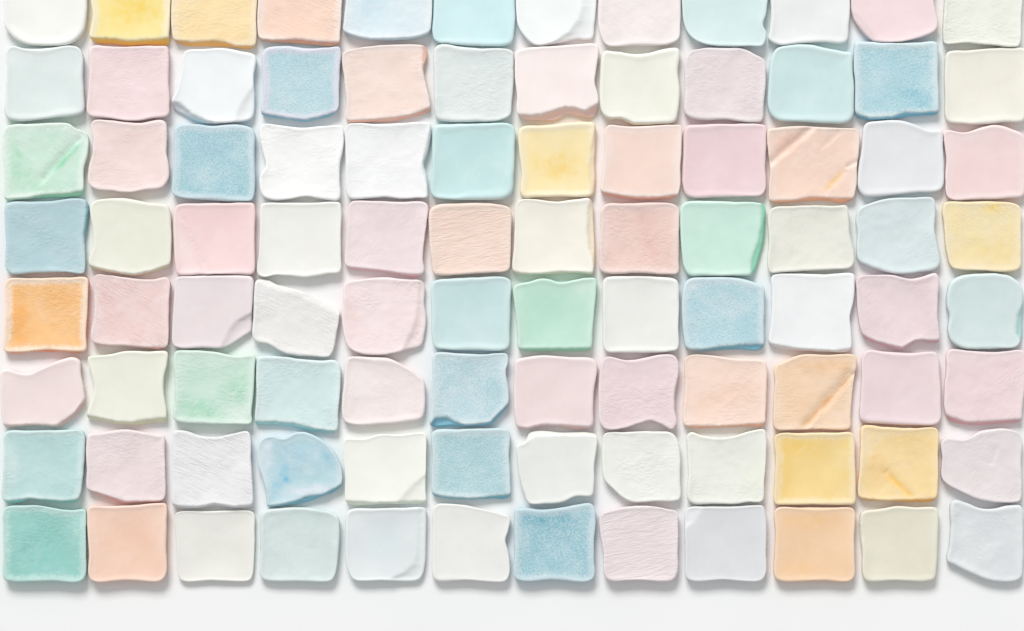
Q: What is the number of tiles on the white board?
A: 96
